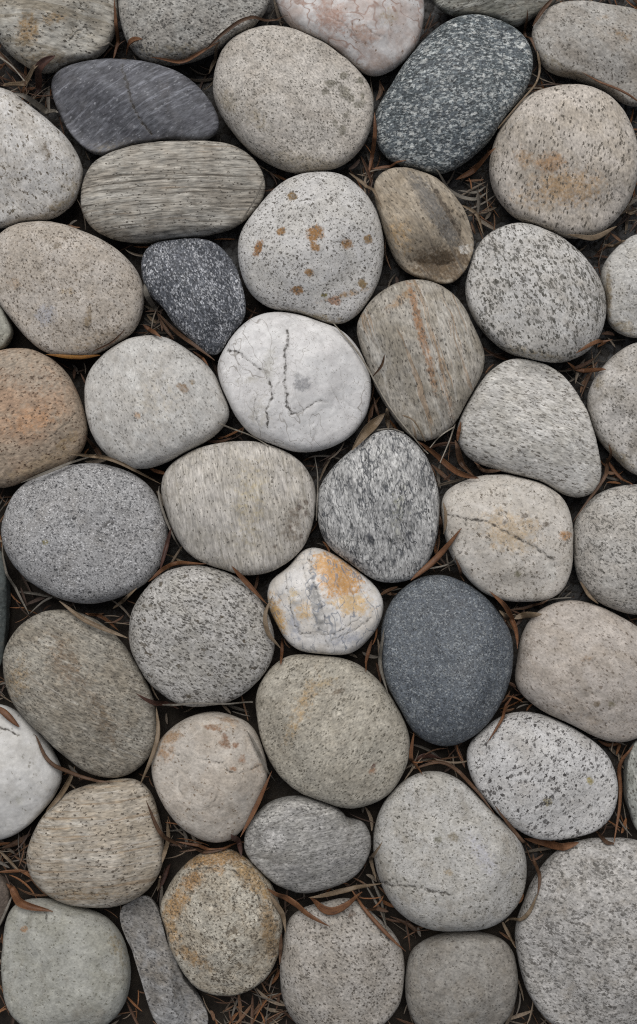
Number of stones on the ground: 50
